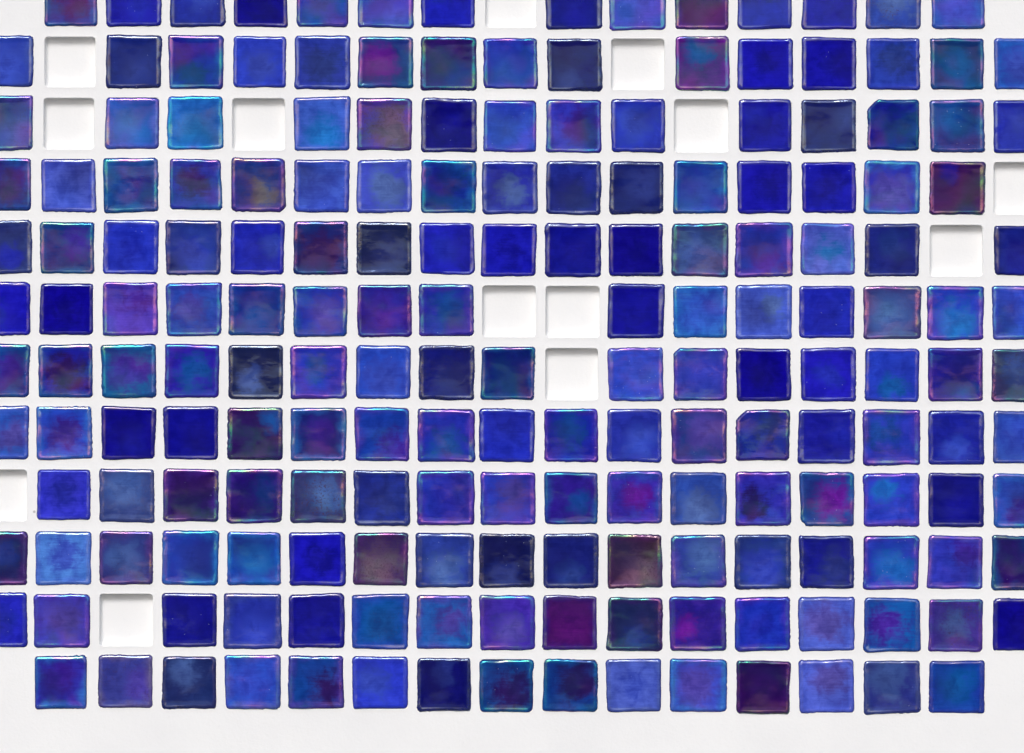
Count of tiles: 187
